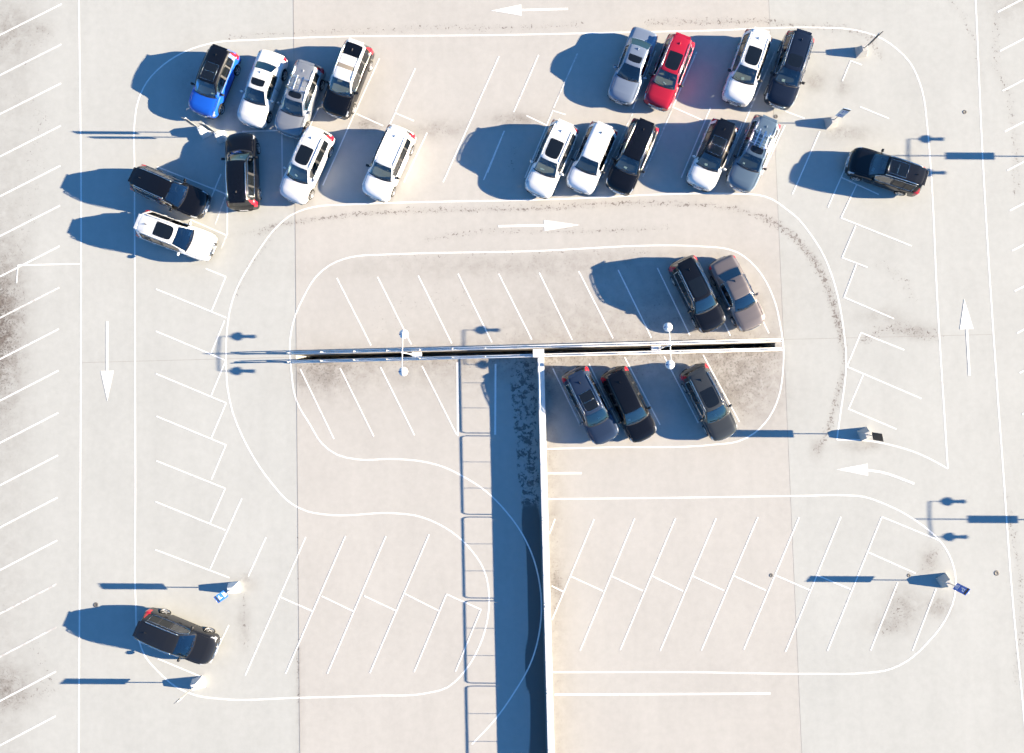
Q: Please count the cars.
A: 25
